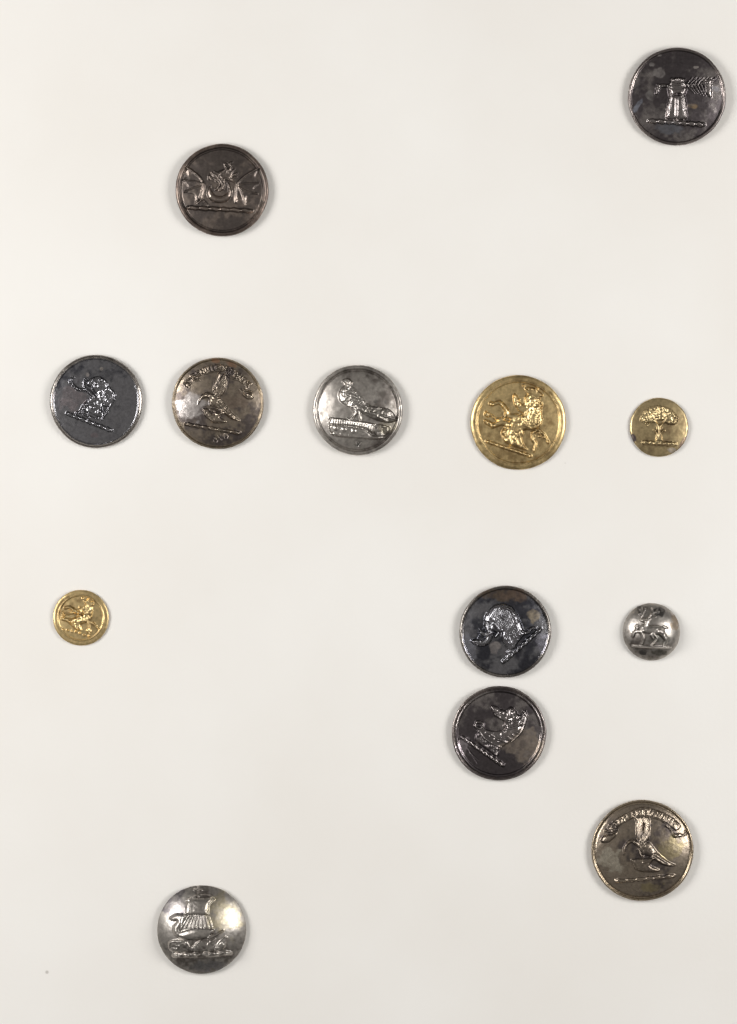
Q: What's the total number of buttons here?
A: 13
